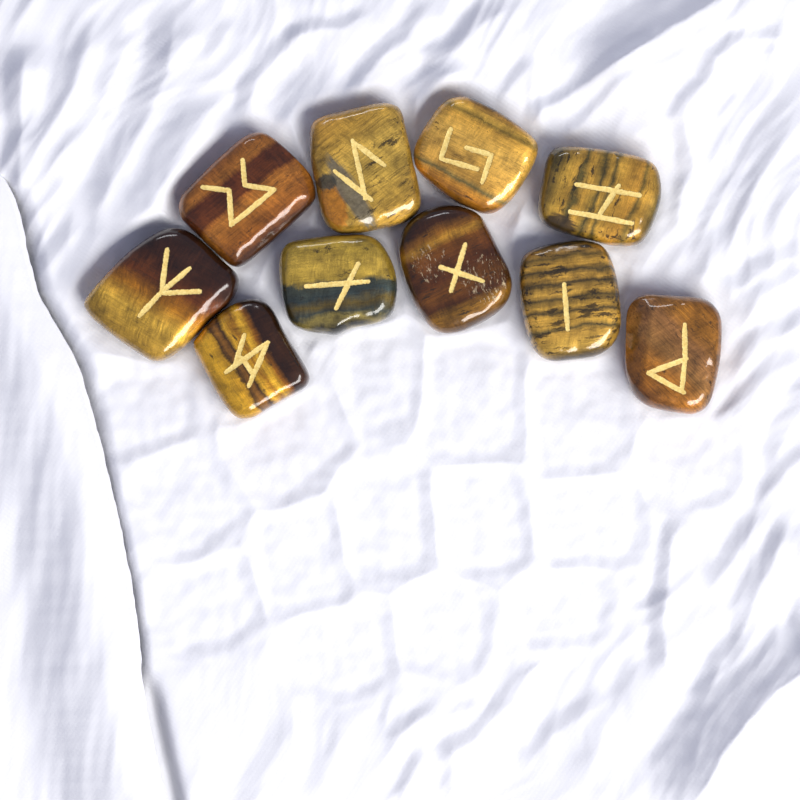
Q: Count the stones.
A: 10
